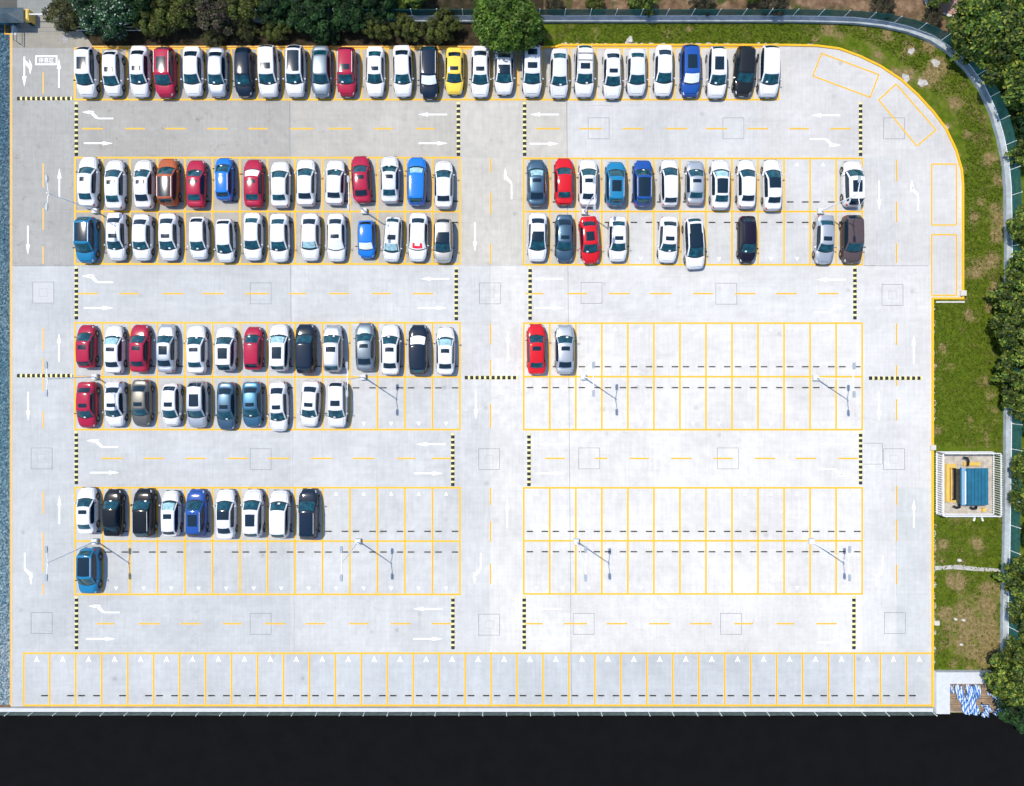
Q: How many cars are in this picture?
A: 111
